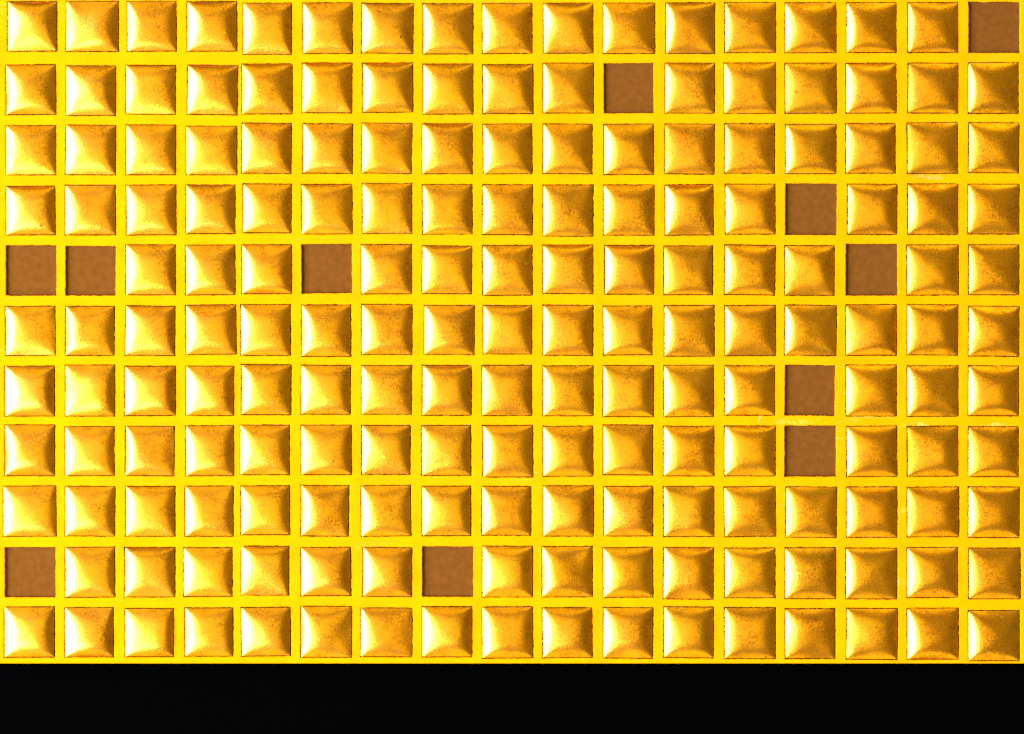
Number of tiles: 176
